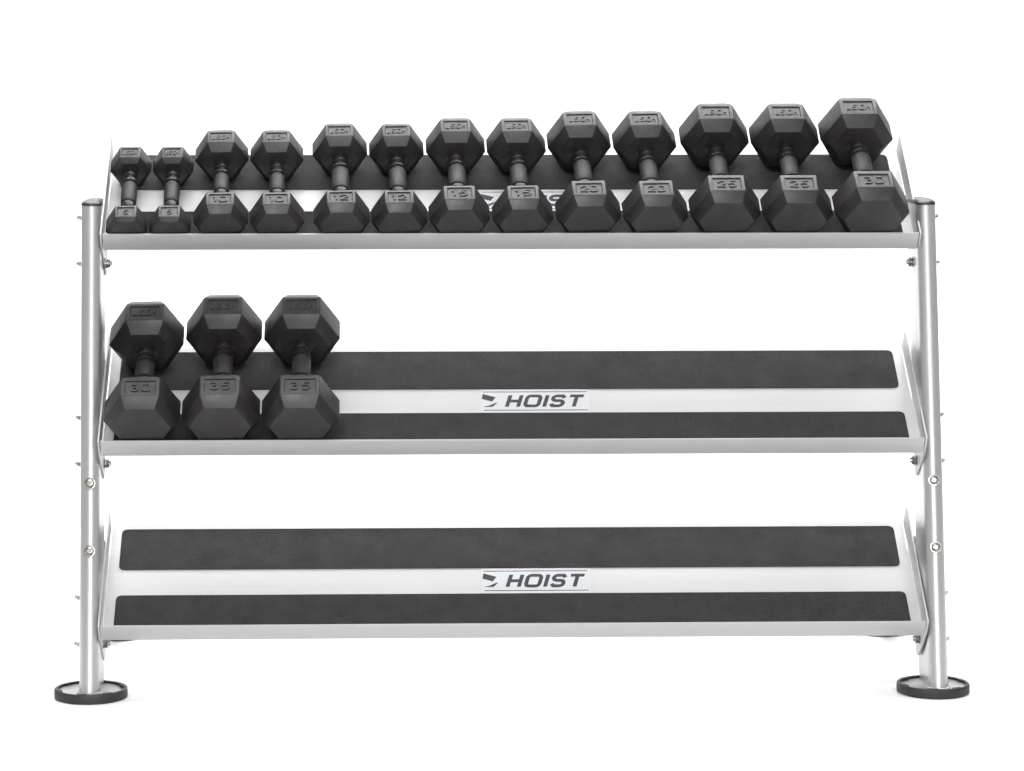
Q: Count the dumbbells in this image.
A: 16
